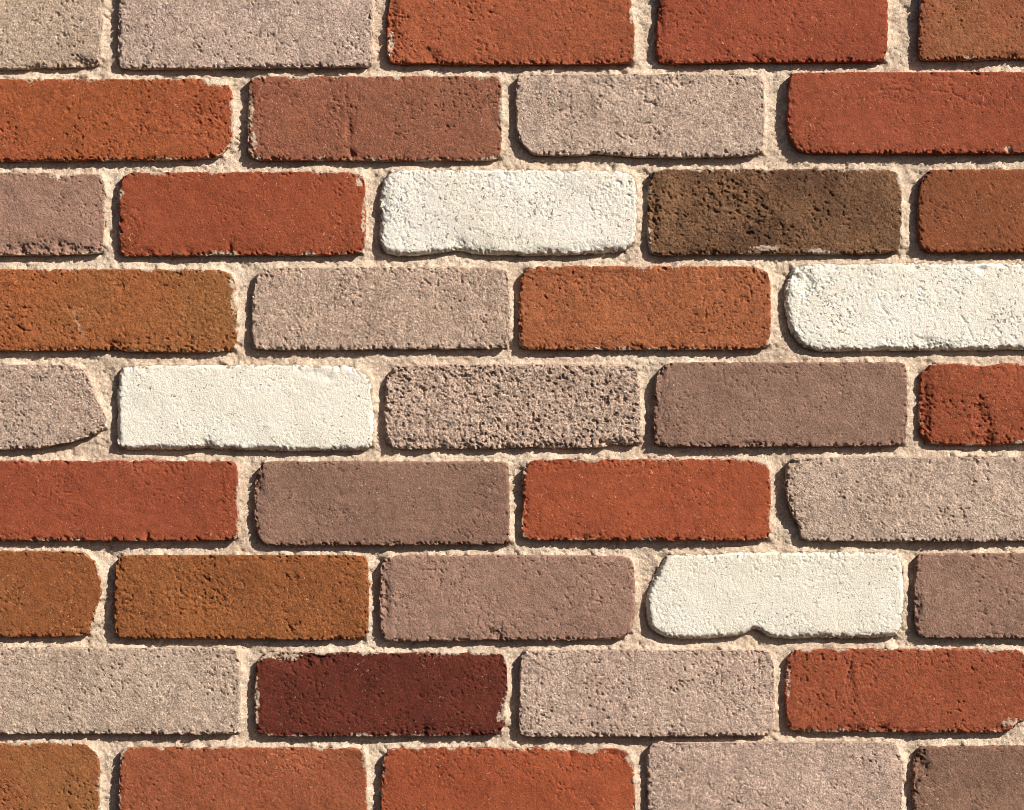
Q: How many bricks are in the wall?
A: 41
